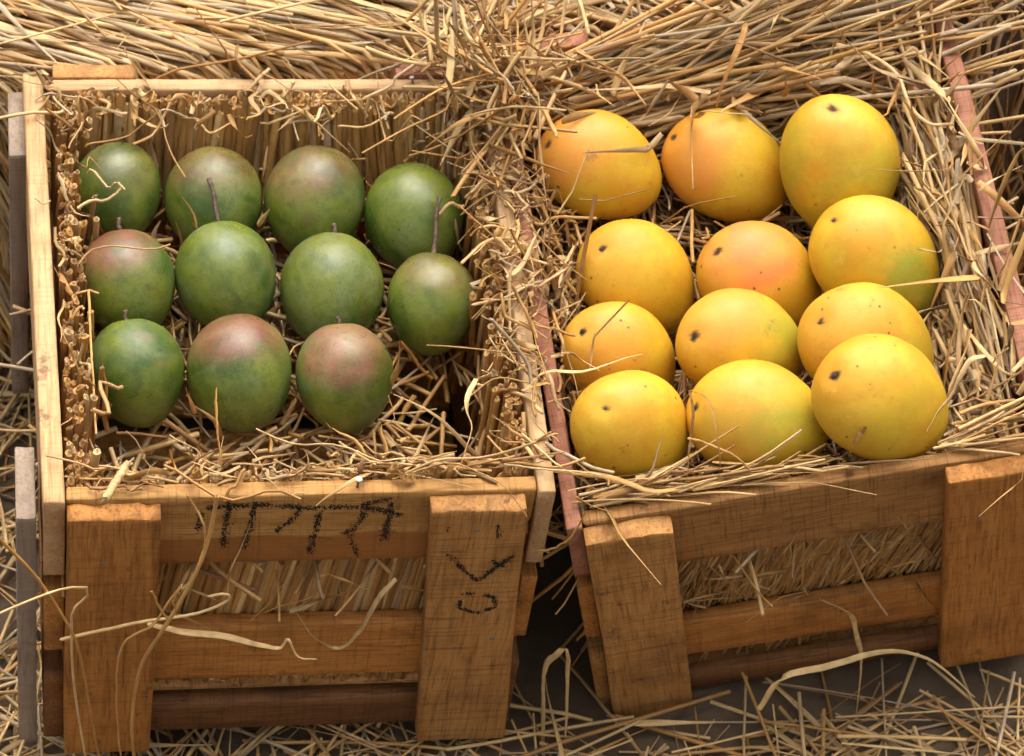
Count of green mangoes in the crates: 11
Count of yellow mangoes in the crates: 12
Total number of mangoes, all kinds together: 23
